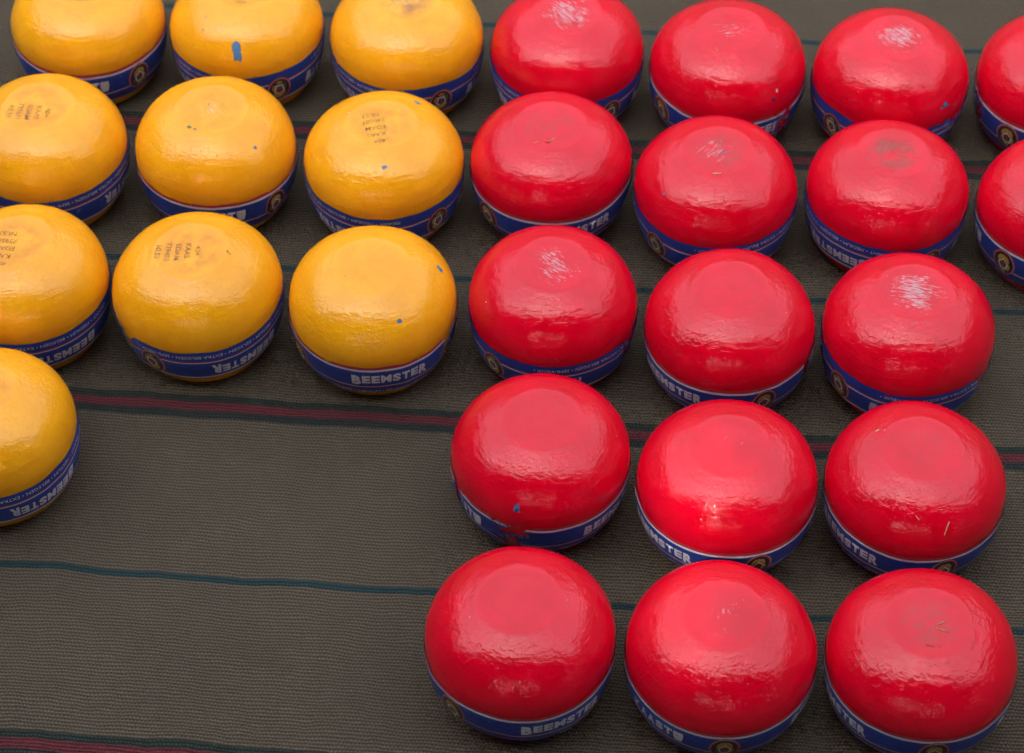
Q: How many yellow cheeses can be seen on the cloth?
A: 10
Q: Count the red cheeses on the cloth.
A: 17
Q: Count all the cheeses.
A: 27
